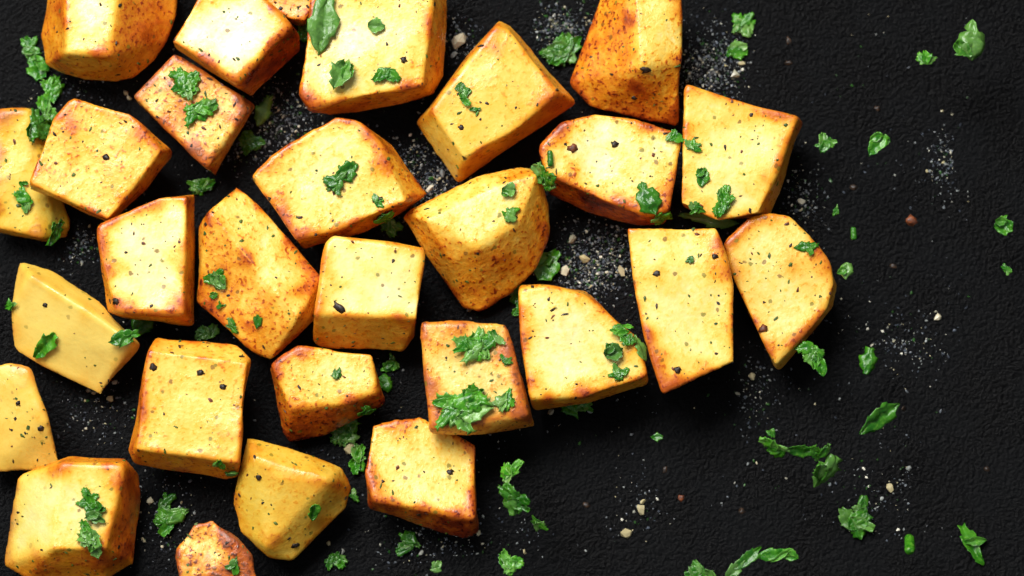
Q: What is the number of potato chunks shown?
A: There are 28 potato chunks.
